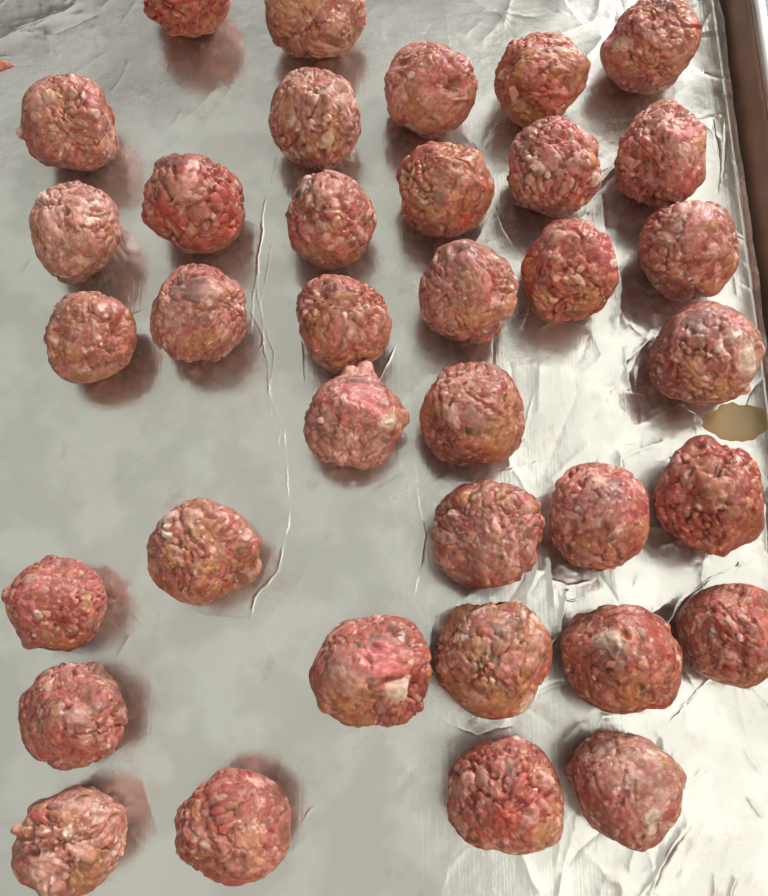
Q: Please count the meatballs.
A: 36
